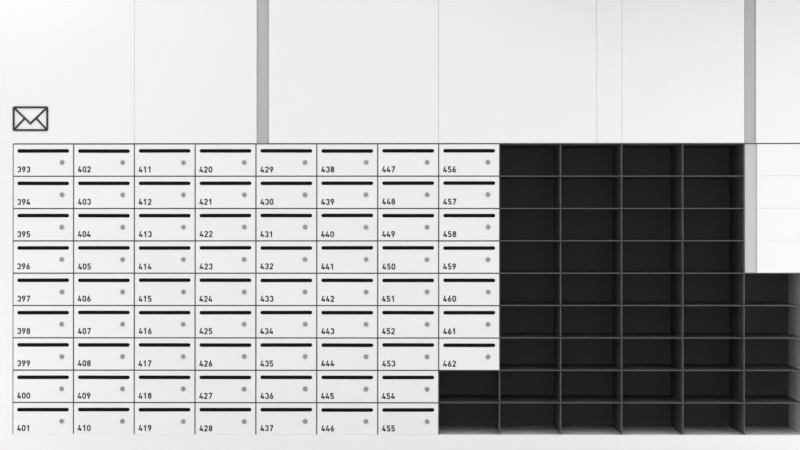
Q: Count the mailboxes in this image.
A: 70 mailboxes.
